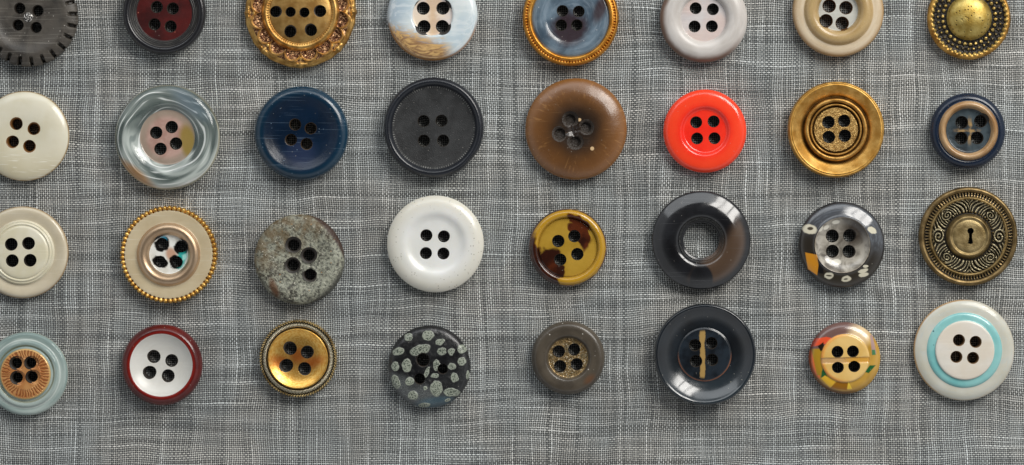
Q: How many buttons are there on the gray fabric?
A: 32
